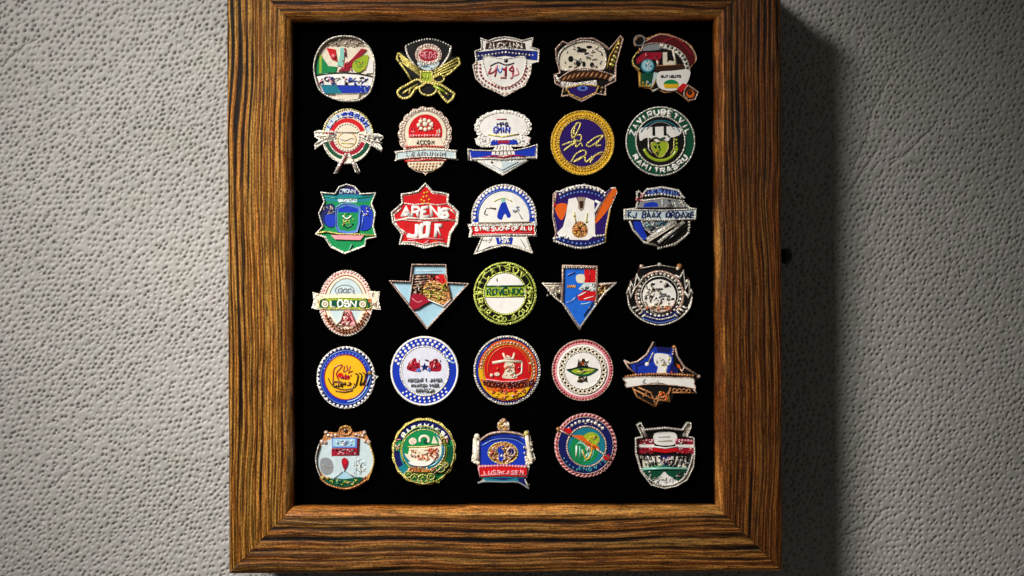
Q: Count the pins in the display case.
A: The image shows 30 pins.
